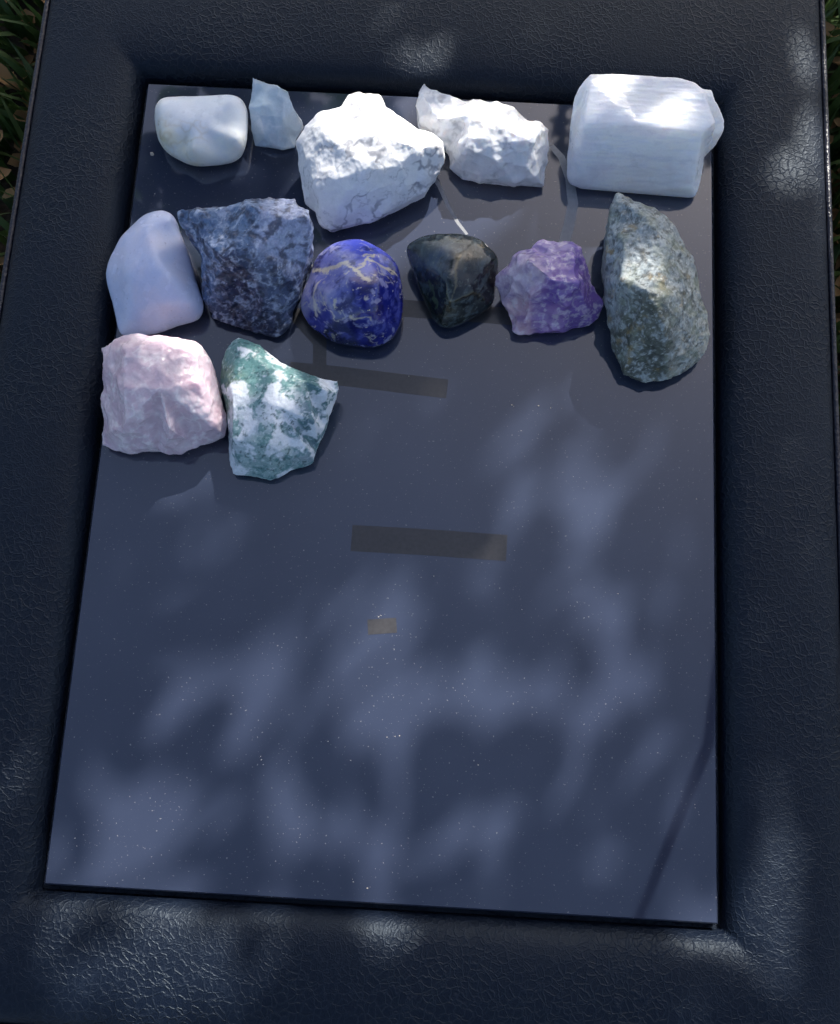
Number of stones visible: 13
